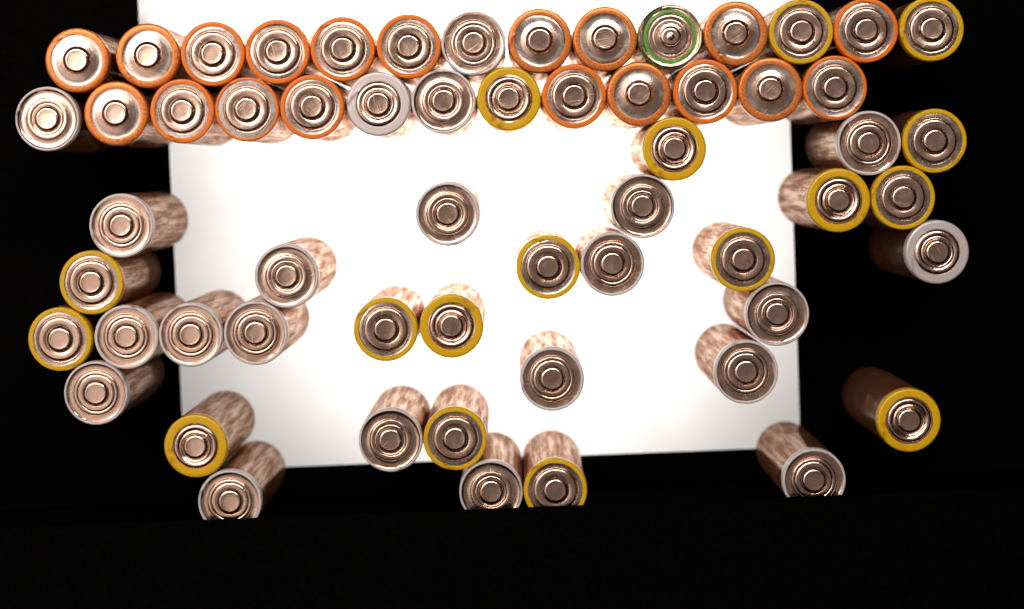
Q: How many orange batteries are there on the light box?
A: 19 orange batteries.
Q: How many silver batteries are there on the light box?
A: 22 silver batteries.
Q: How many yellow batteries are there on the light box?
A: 17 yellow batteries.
